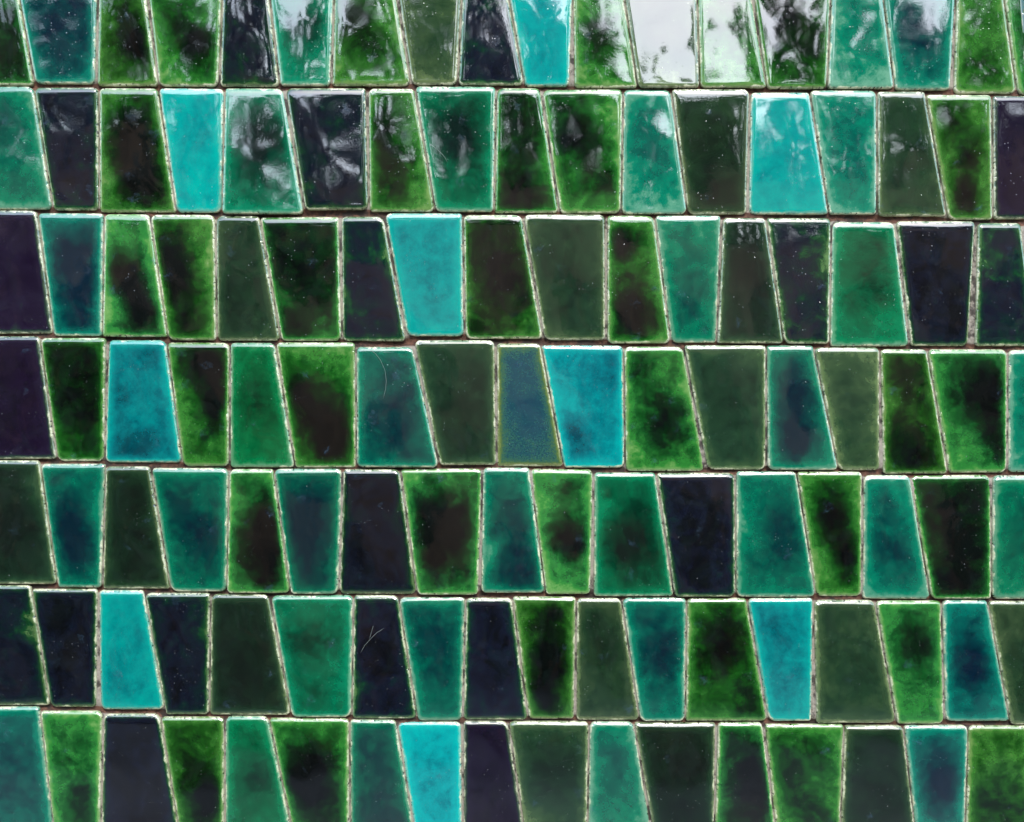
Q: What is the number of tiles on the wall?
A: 121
